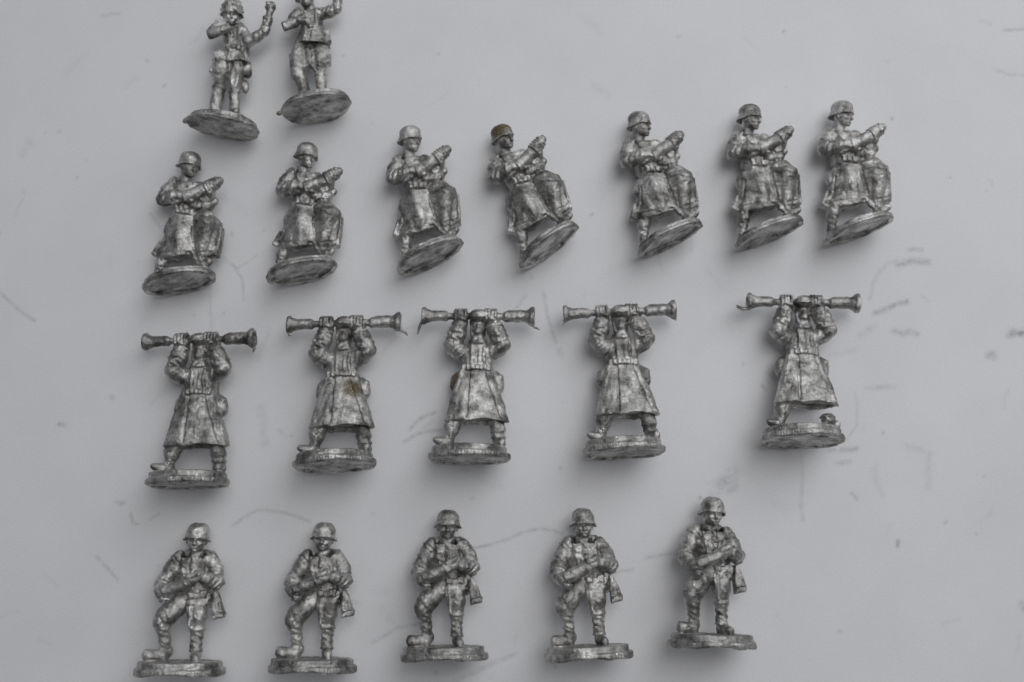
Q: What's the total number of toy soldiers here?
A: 19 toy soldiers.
